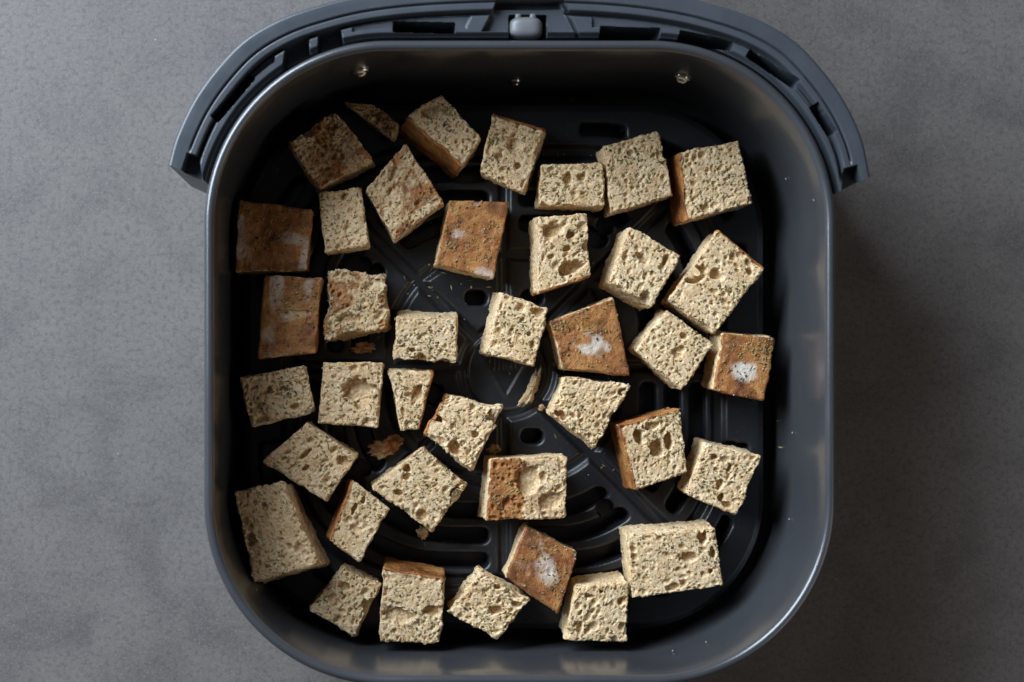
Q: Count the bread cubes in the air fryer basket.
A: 39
